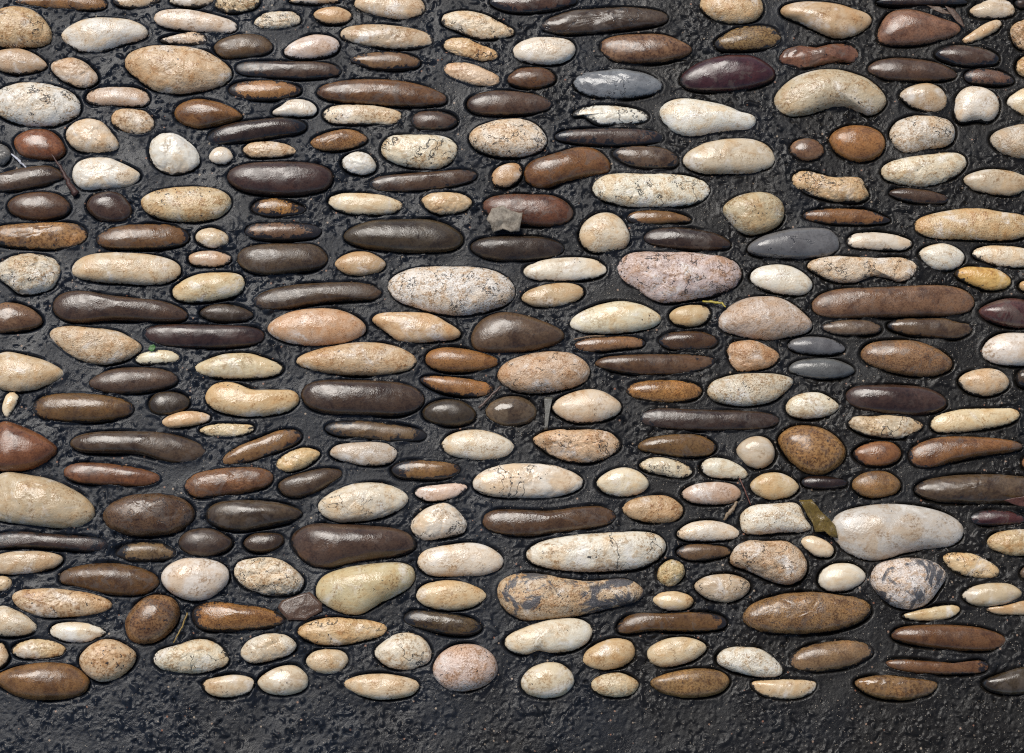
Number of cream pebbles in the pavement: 161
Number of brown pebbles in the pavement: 113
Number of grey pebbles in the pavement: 5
